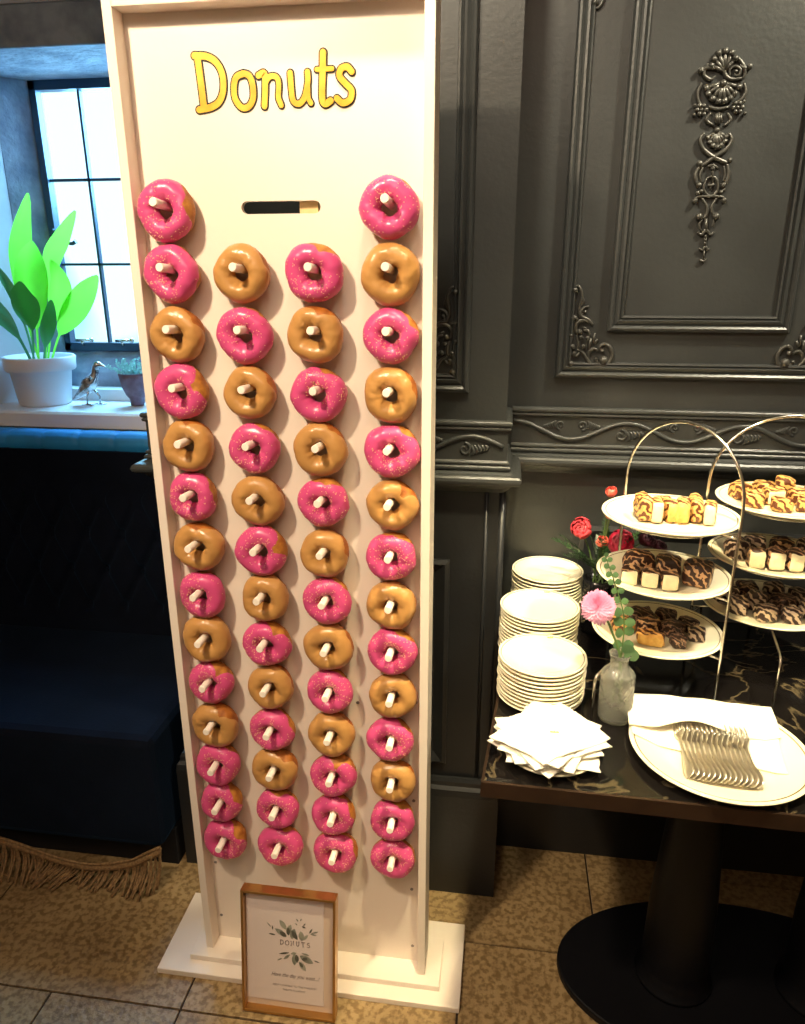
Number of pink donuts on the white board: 32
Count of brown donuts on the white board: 22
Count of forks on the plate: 14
